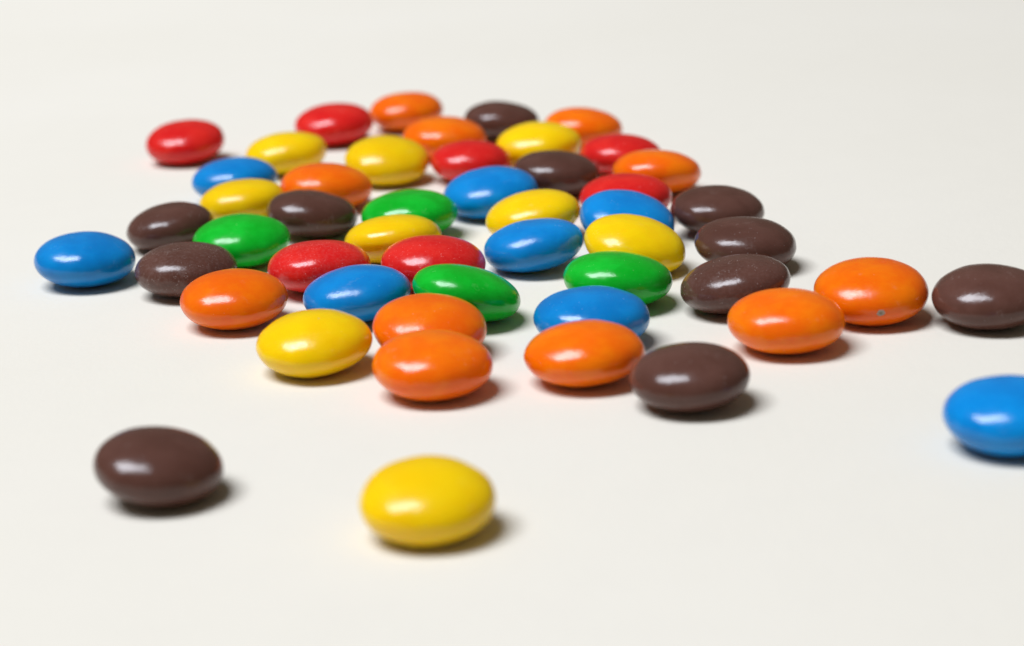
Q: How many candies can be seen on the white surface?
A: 50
